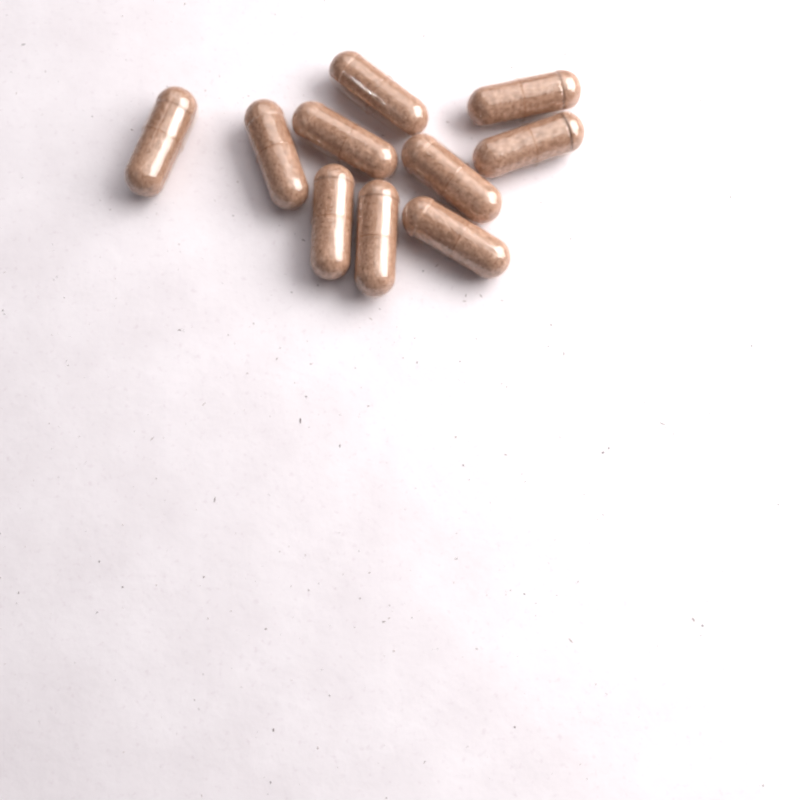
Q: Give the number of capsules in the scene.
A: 10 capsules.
